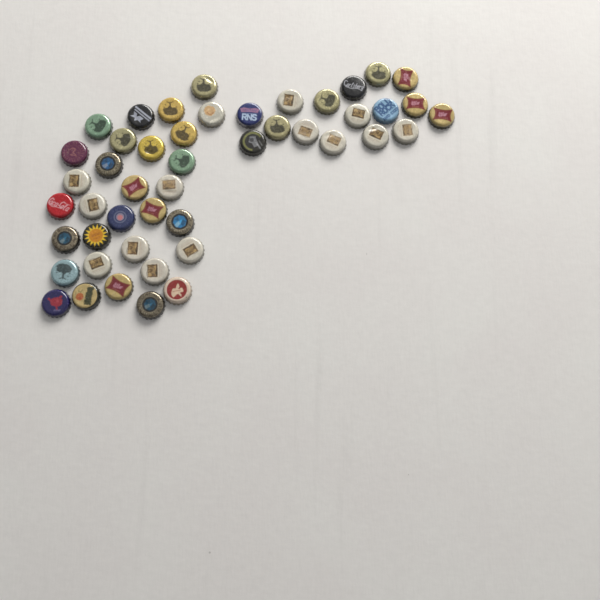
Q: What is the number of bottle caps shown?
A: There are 47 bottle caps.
